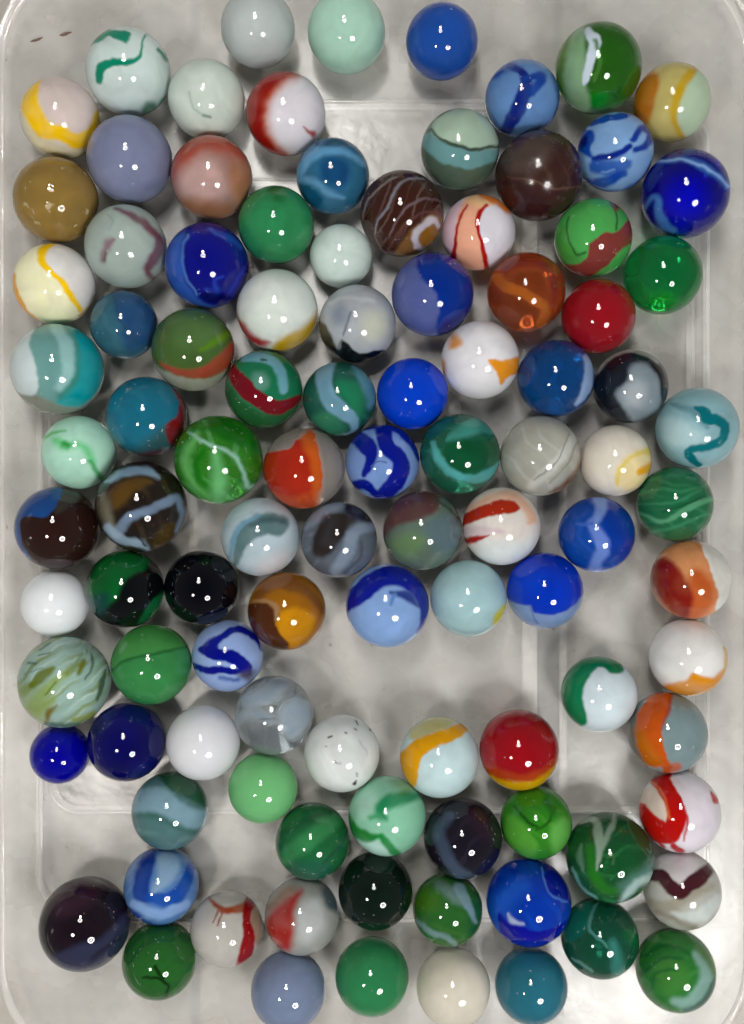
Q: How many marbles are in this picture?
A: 102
